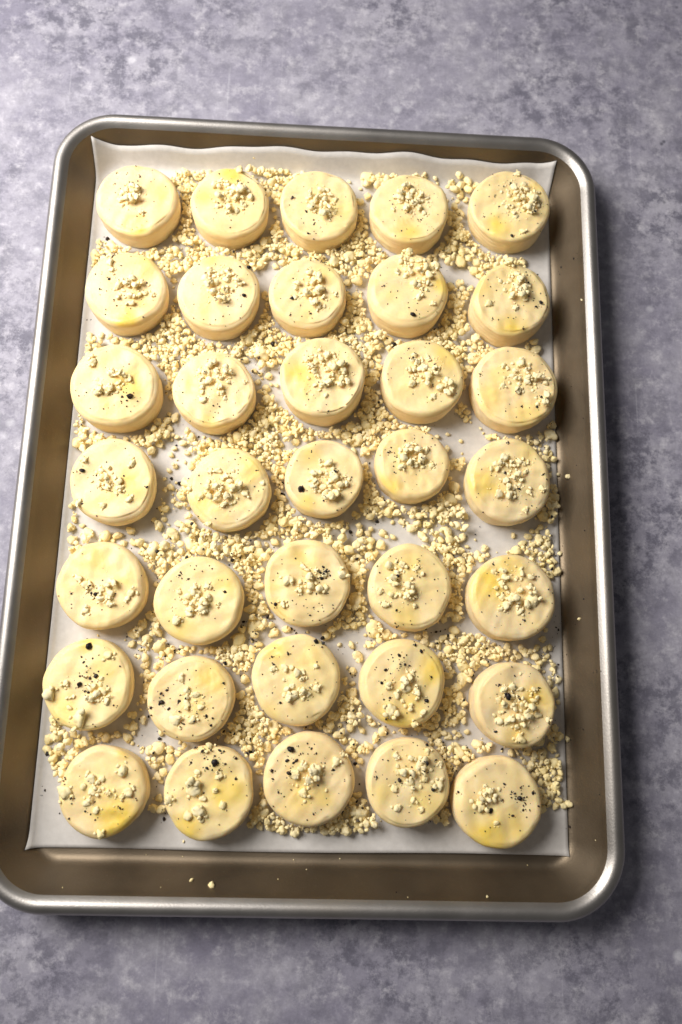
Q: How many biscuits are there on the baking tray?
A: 35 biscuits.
